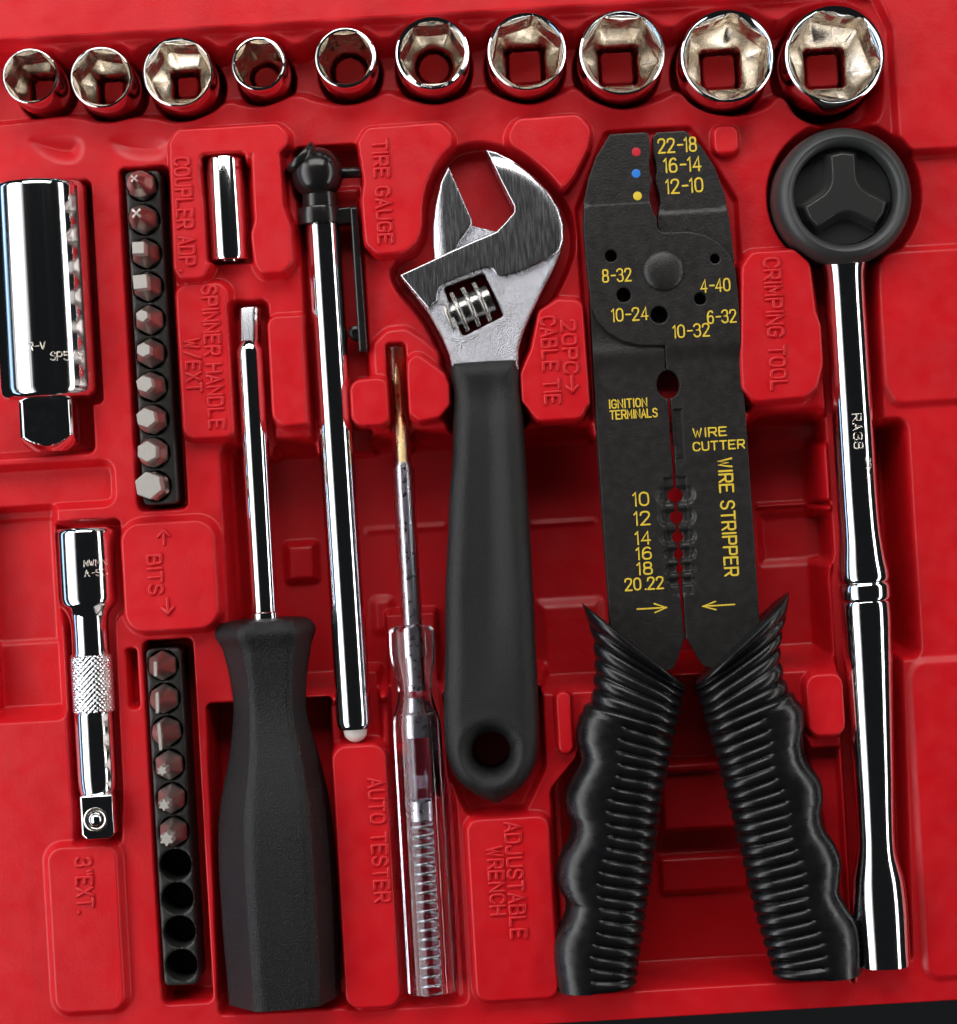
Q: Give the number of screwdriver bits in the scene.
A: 16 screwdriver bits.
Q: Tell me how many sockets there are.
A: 10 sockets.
